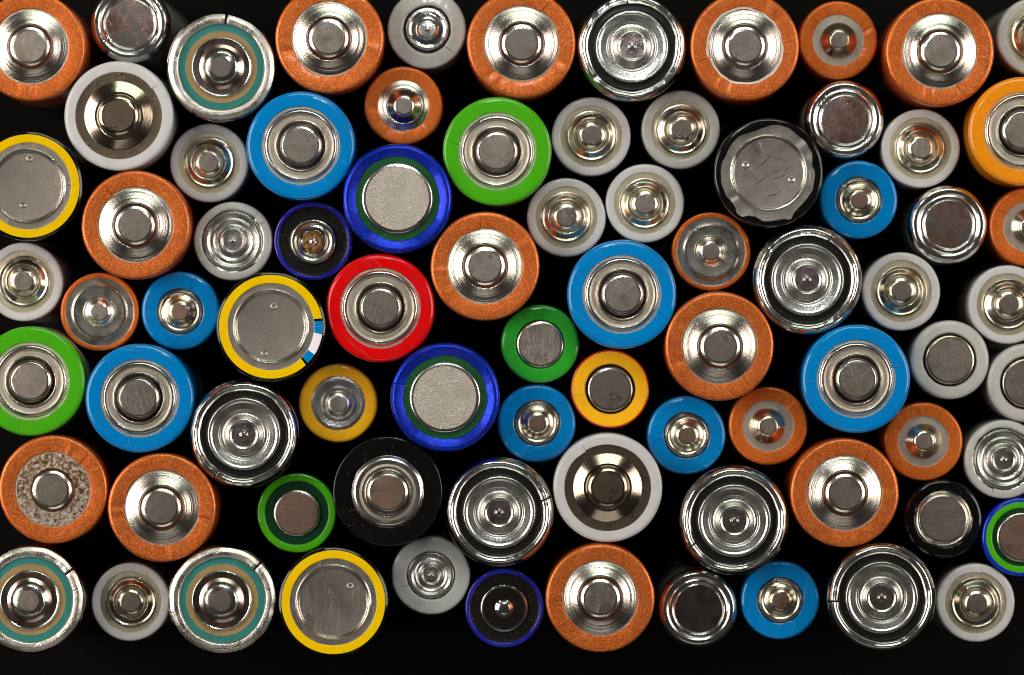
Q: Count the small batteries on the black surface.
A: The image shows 42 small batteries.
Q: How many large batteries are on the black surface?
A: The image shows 38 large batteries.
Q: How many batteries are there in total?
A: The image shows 80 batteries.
